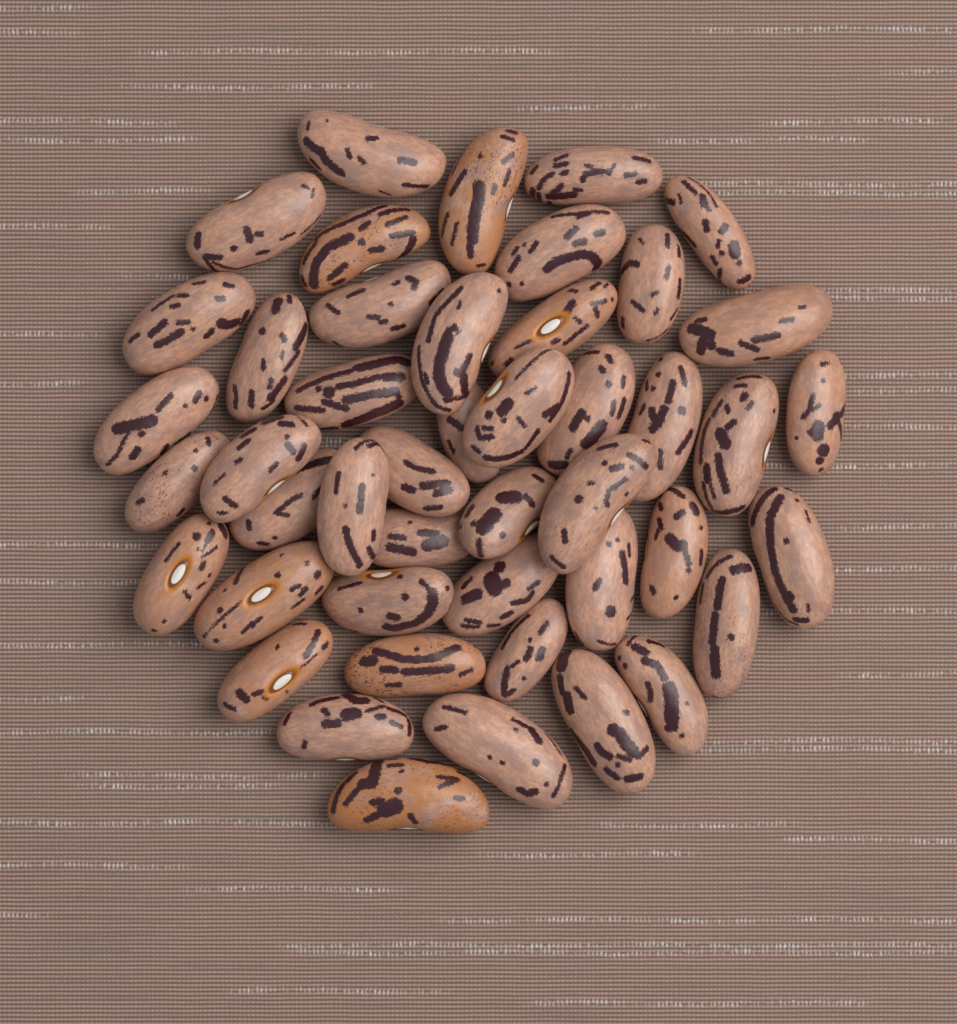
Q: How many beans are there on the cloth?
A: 46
